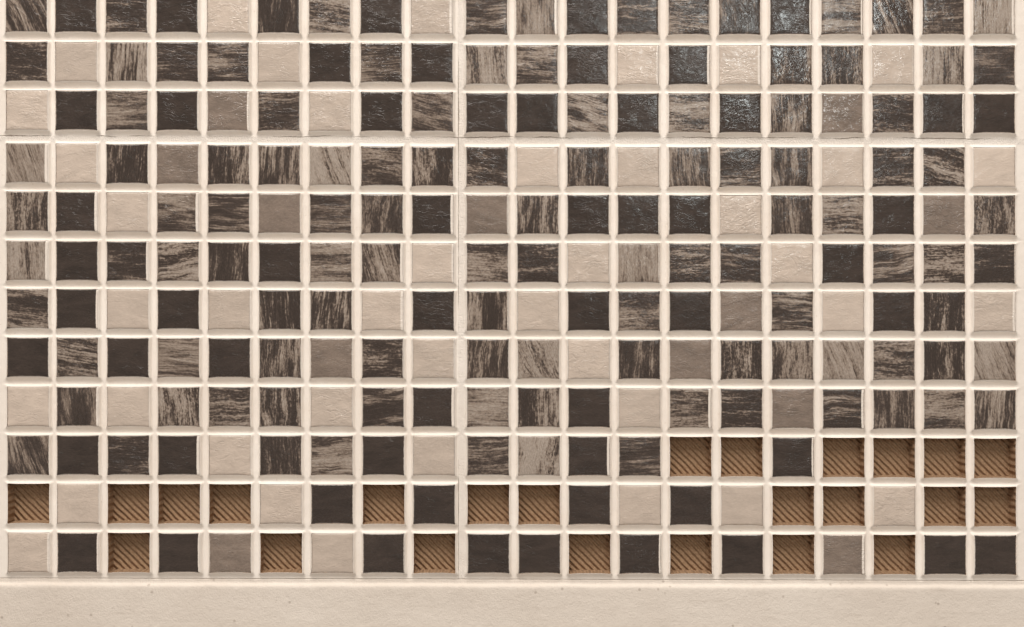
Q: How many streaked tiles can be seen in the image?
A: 108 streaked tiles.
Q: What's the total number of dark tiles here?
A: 56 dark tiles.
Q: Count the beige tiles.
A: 40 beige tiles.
